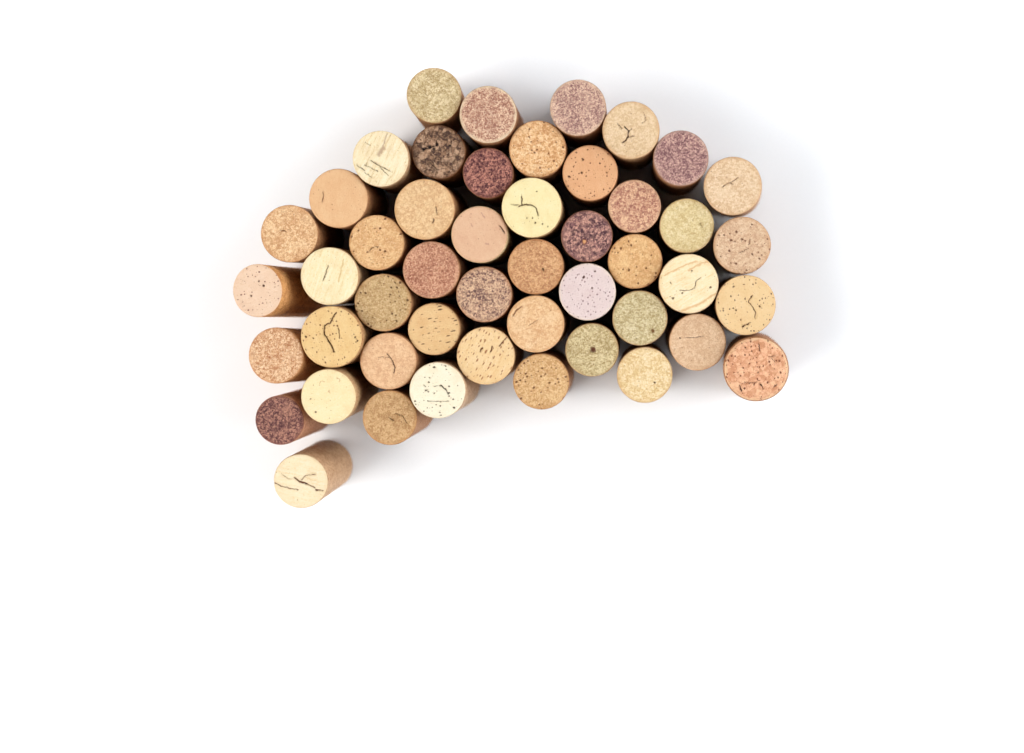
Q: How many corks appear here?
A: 48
